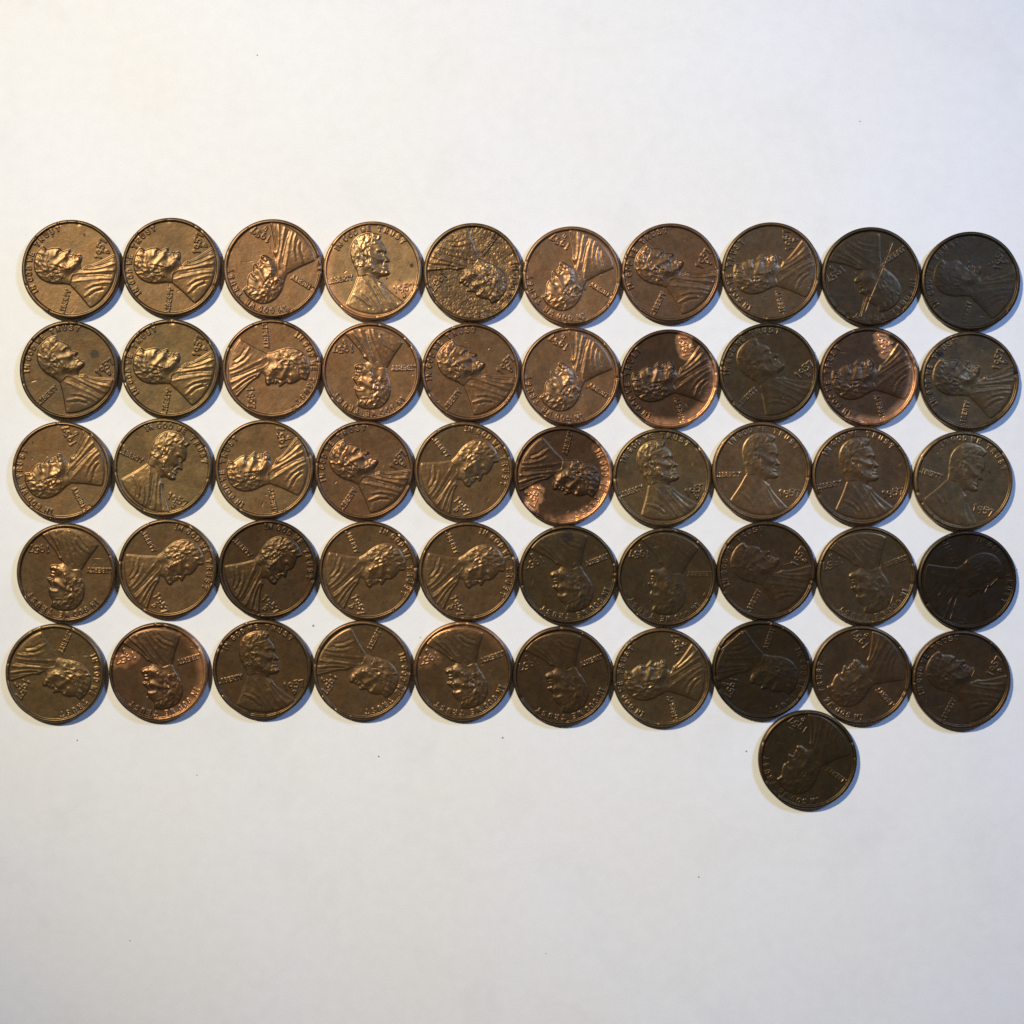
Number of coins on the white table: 51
